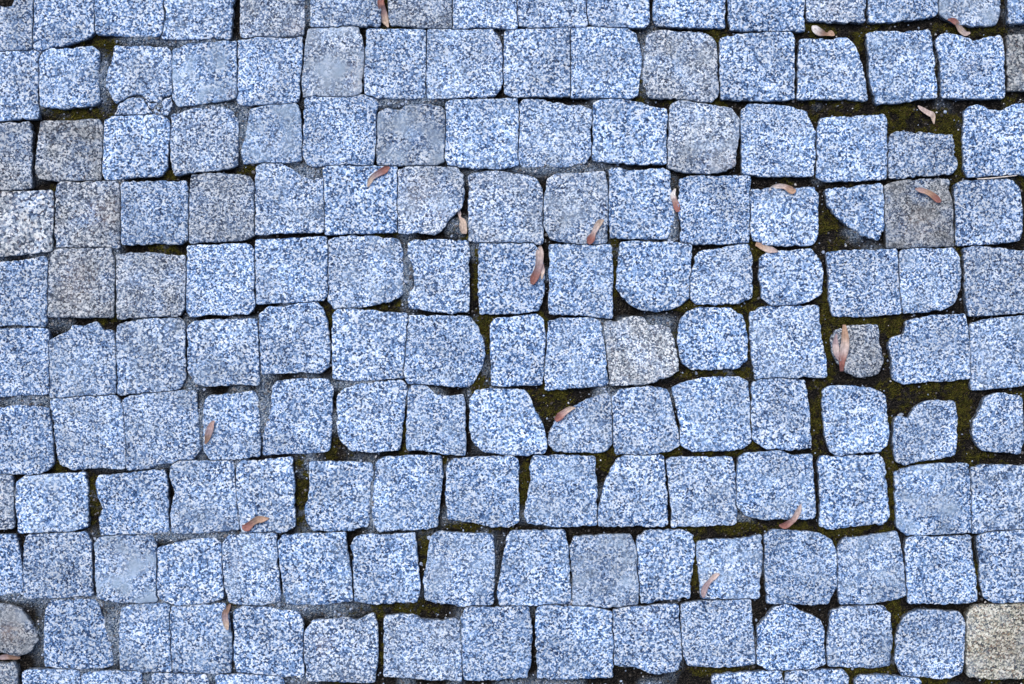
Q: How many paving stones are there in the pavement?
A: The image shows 161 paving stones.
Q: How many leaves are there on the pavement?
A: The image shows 20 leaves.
